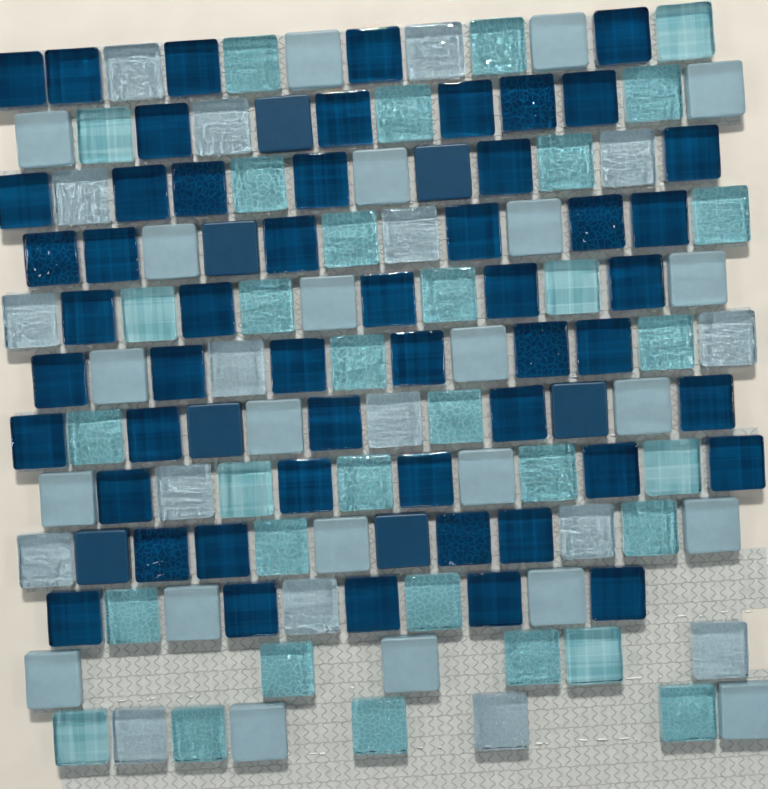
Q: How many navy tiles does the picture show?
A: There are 59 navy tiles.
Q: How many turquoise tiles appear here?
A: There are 33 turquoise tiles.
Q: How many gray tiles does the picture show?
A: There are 40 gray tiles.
